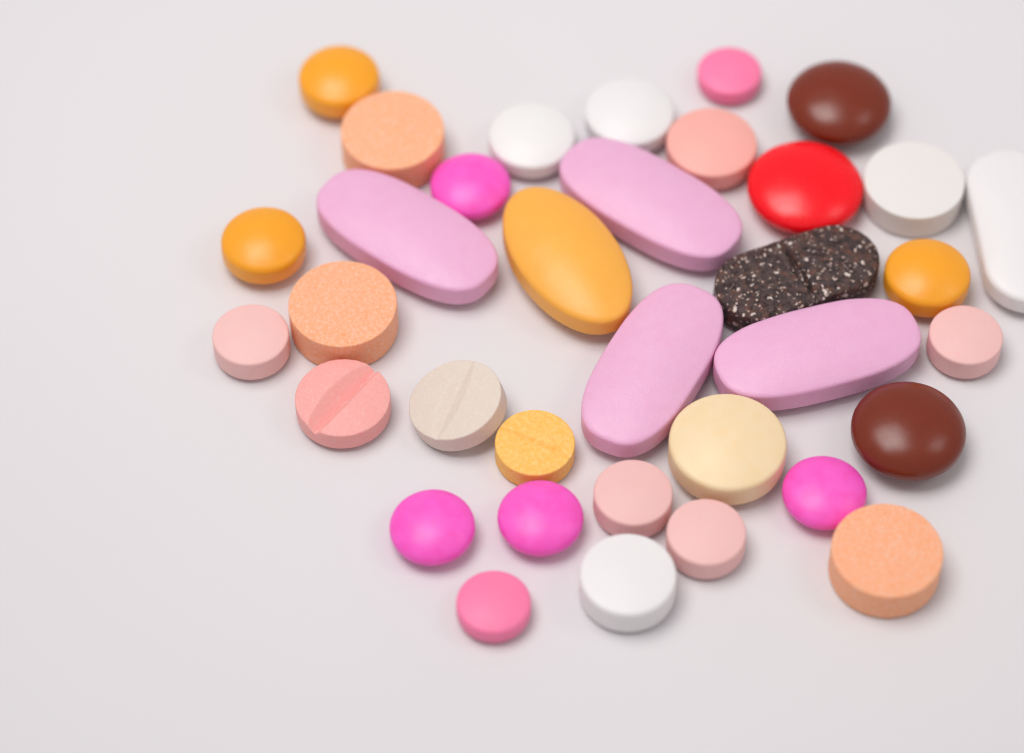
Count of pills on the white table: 35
